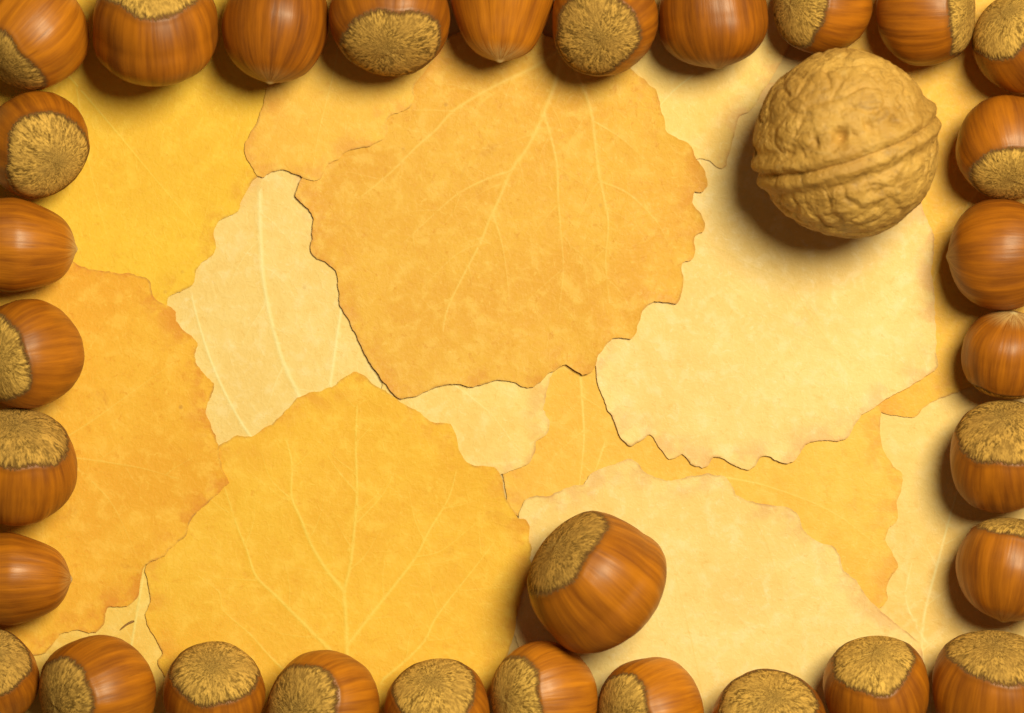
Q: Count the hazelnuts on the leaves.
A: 31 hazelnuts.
